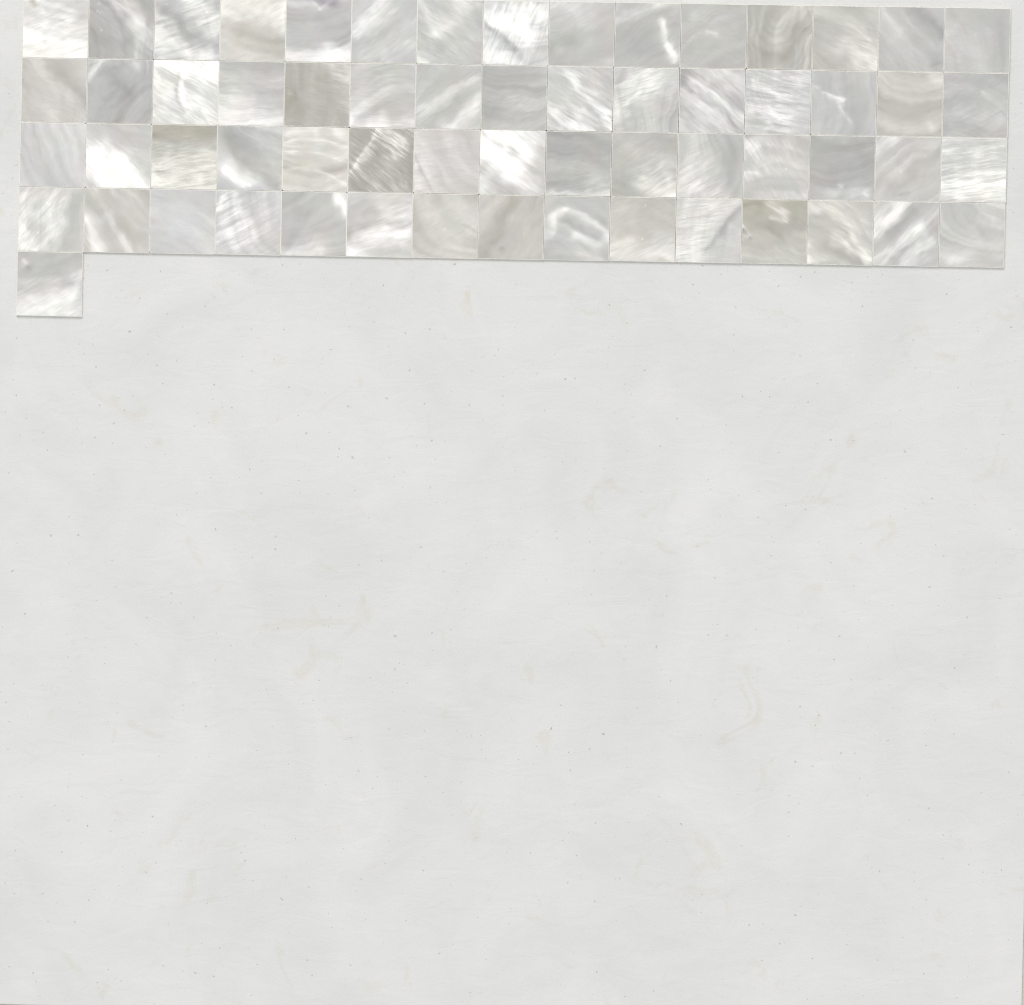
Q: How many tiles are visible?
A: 61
